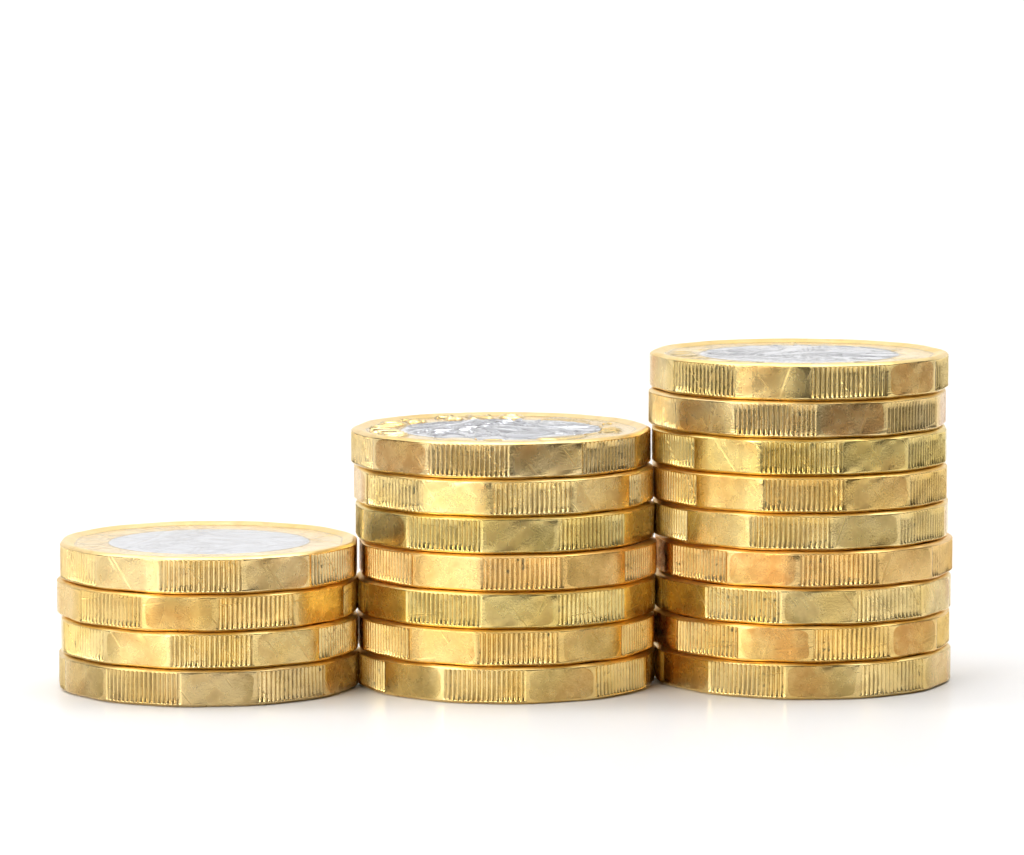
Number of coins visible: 20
